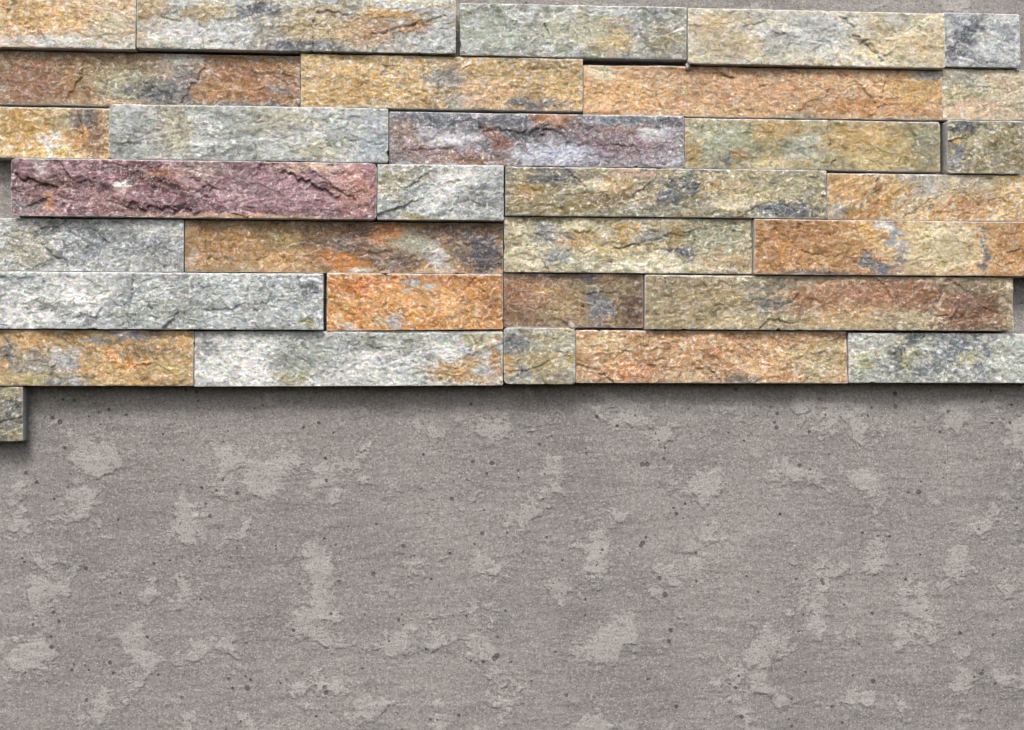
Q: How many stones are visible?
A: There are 32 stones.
